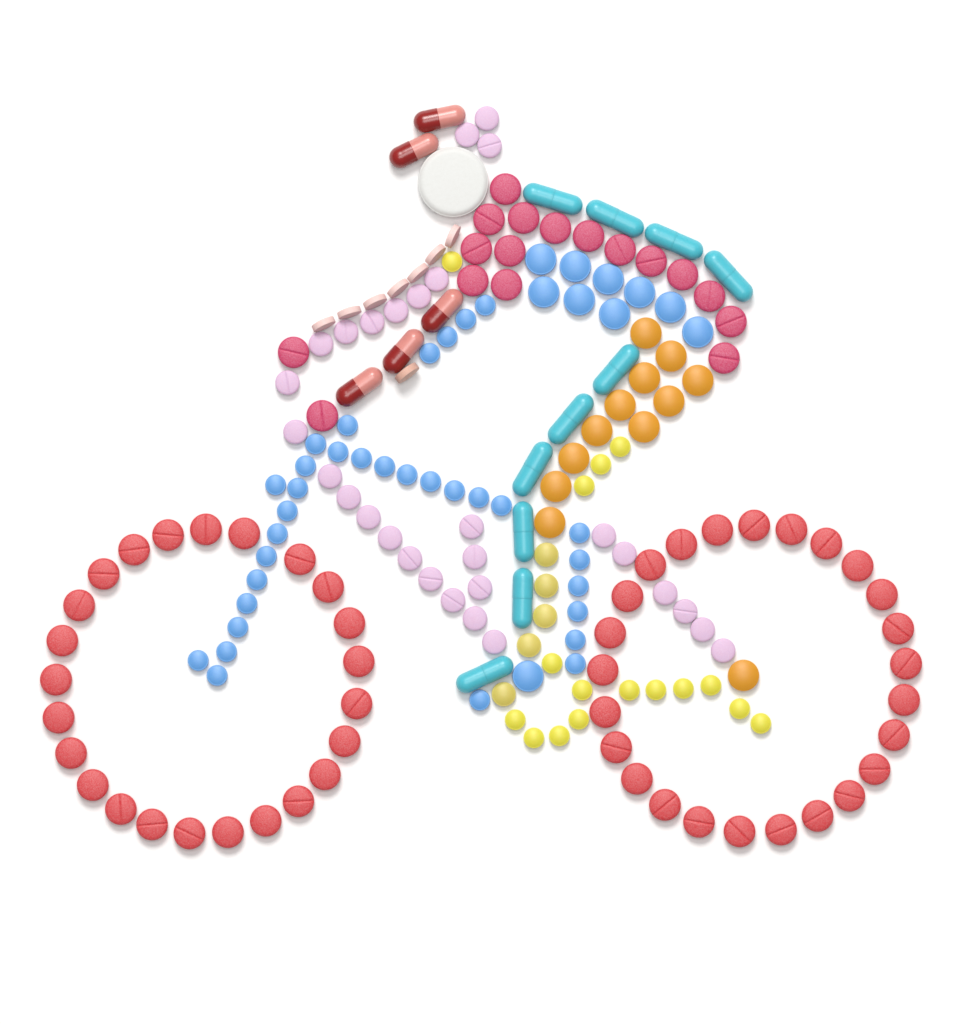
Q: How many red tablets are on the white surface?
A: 49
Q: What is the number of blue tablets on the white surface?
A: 43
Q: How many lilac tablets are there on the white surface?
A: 29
